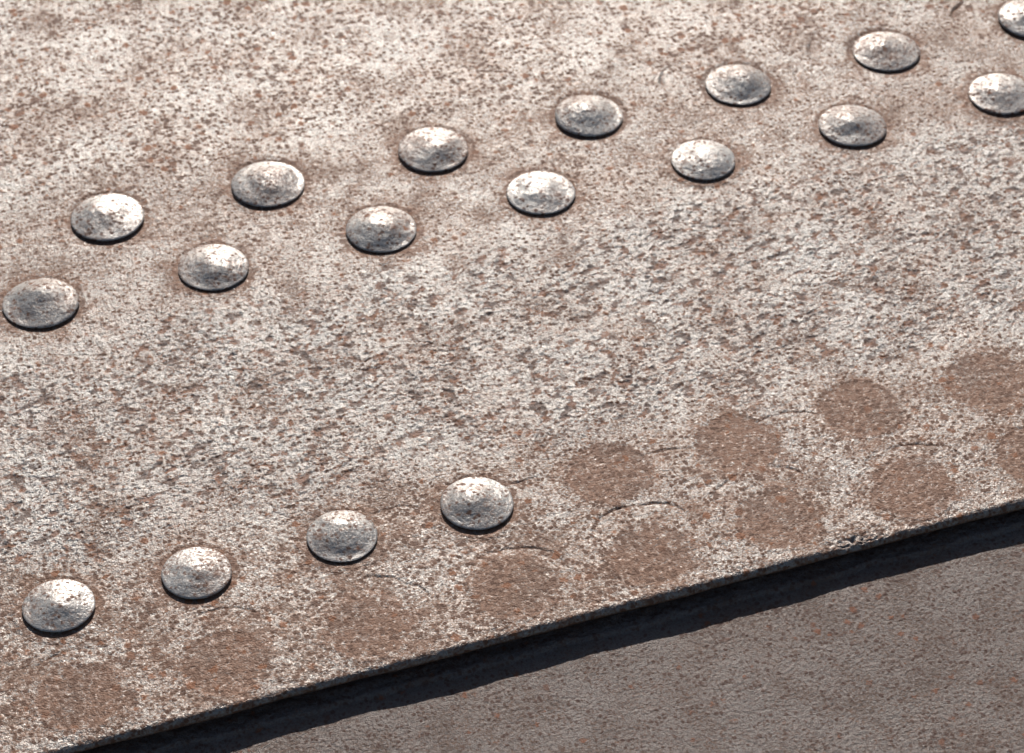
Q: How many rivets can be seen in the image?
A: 18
